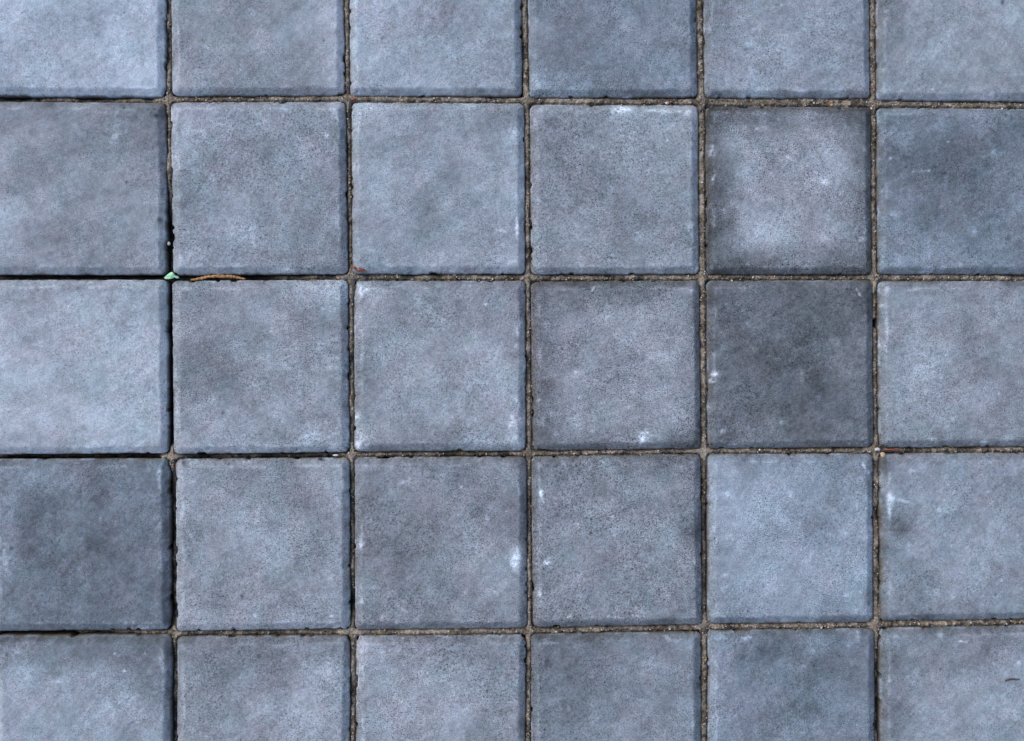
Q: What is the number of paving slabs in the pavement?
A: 30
